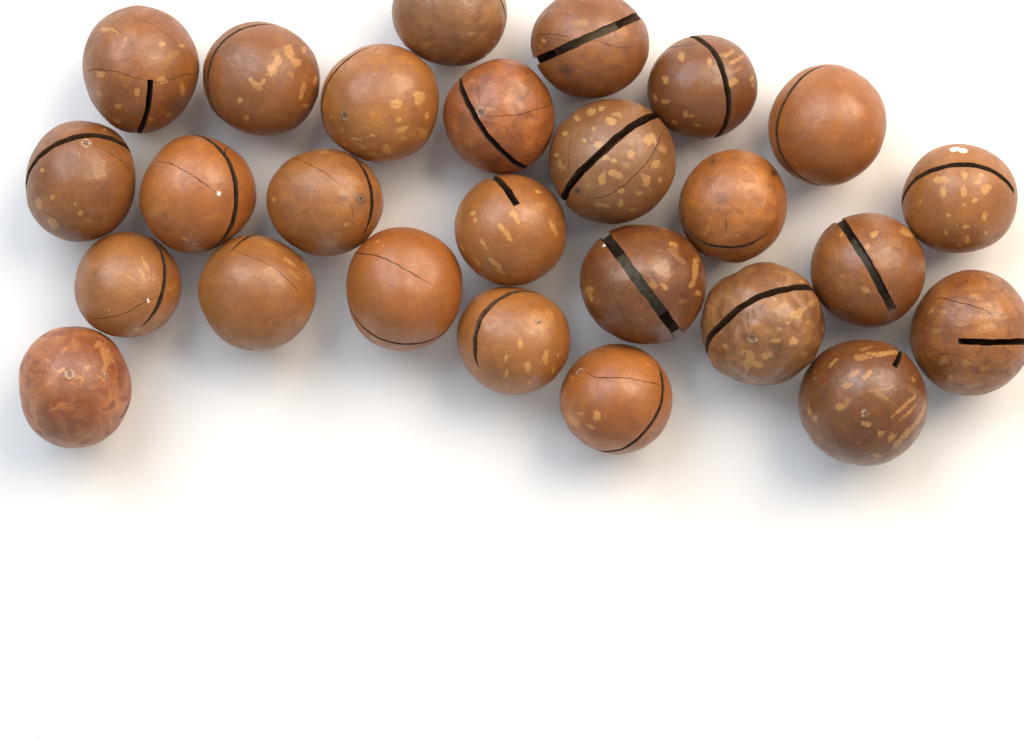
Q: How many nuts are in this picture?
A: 26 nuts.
